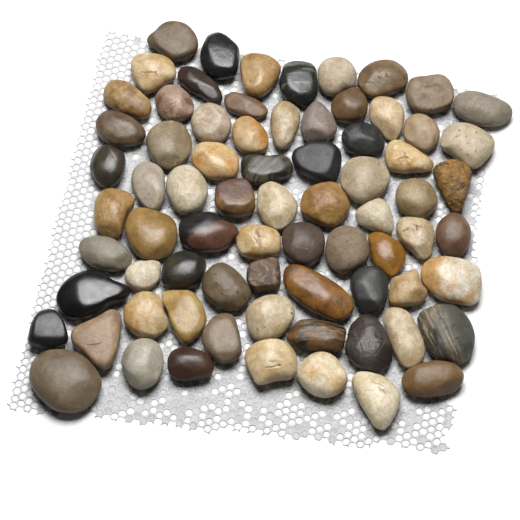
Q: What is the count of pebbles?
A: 74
